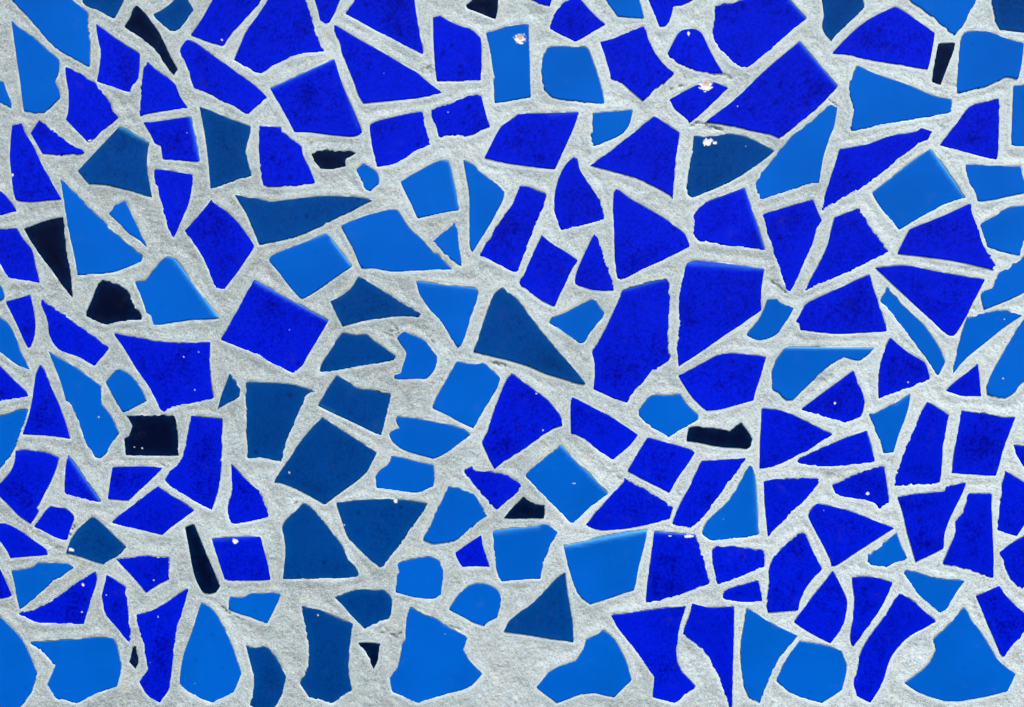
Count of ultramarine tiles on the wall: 100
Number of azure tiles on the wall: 62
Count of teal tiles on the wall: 22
